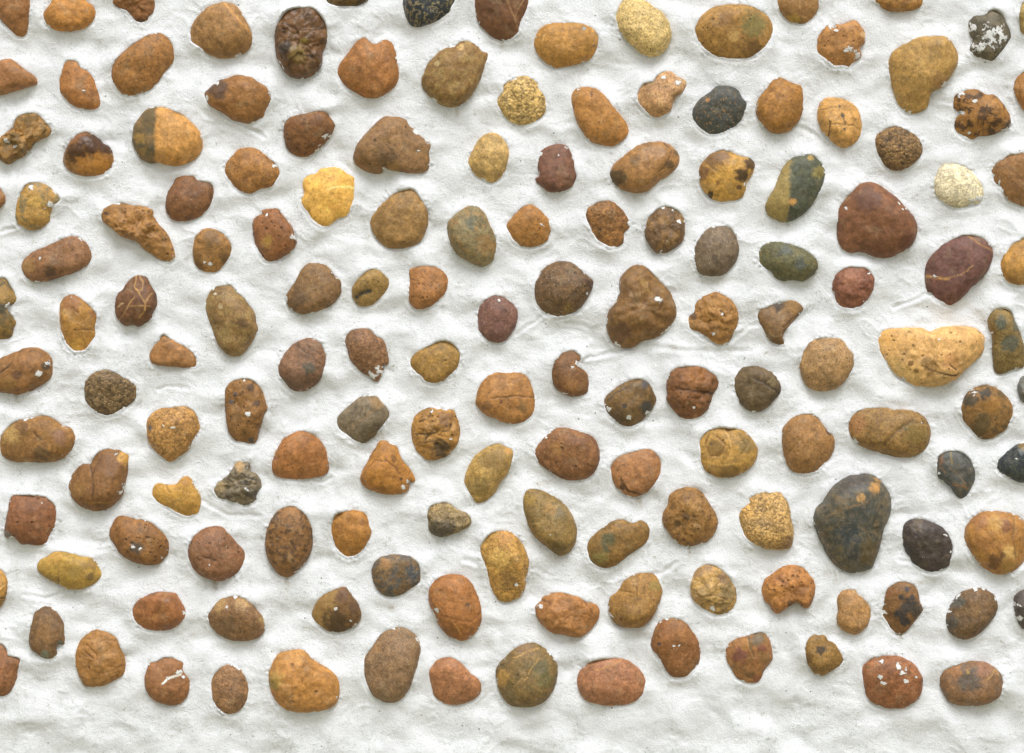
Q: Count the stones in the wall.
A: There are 154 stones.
